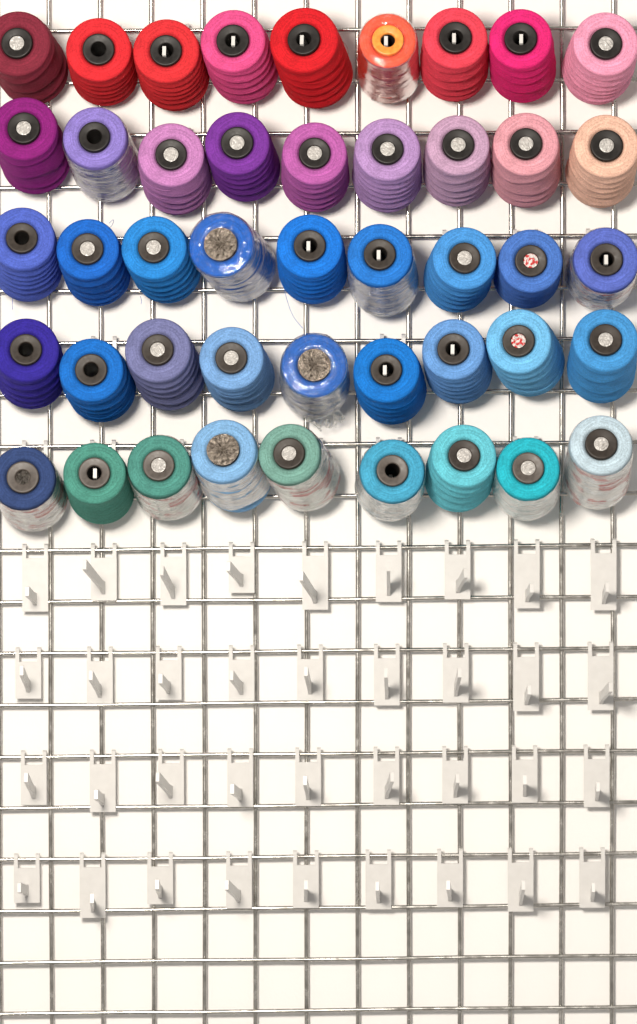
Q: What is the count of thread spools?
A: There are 45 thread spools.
